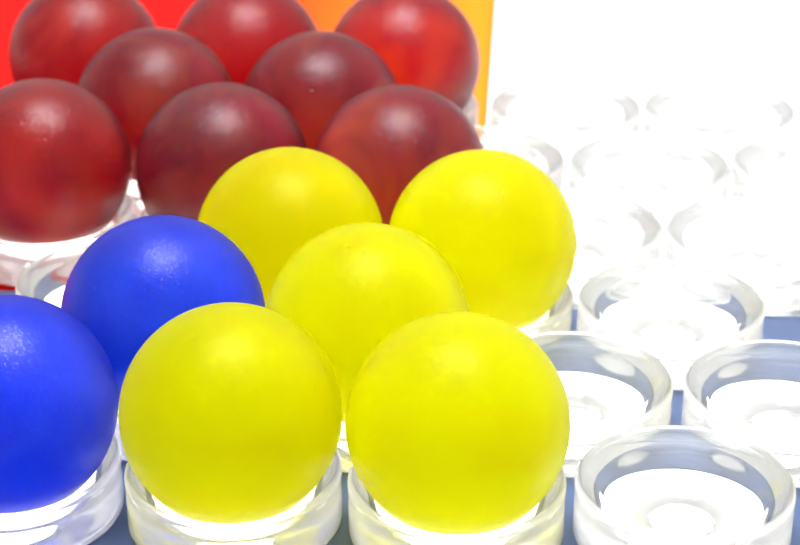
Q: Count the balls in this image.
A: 15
